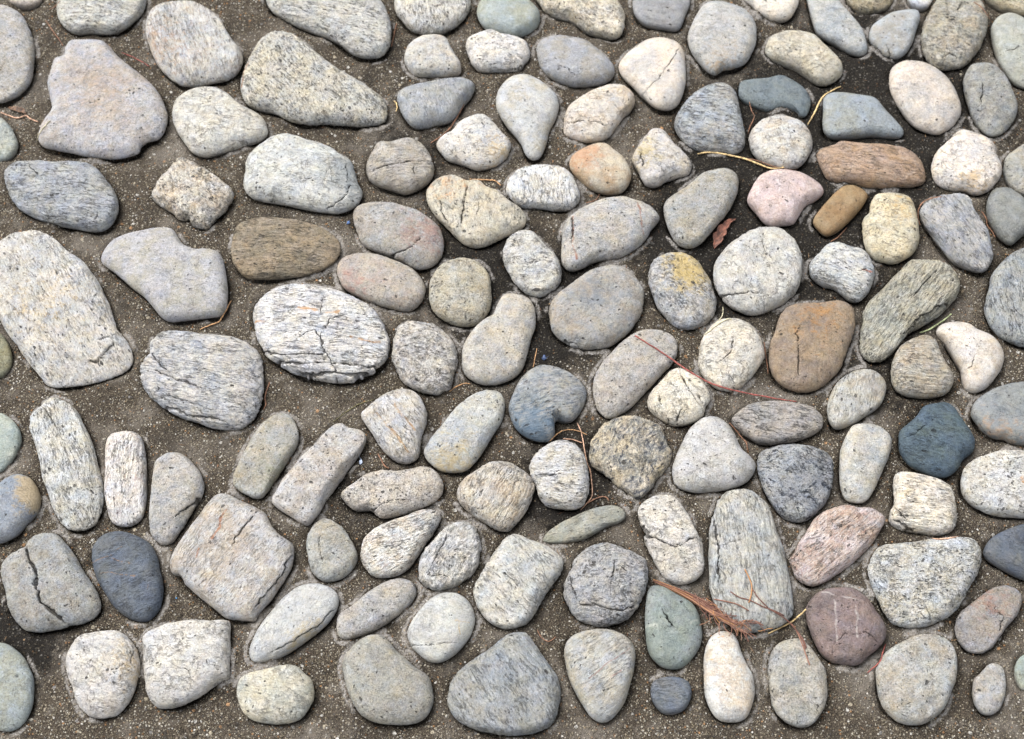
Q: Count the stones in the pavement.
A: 135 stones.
